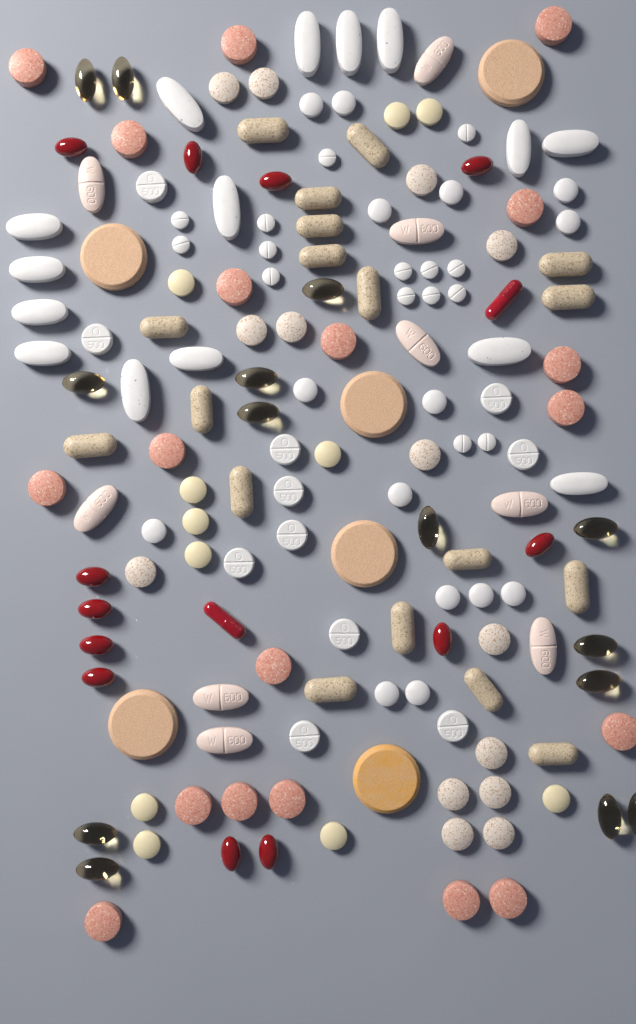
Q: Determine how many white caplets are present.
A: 15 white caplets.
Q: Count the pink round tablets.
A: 19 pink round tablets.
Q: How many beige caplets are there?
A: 18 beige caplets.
